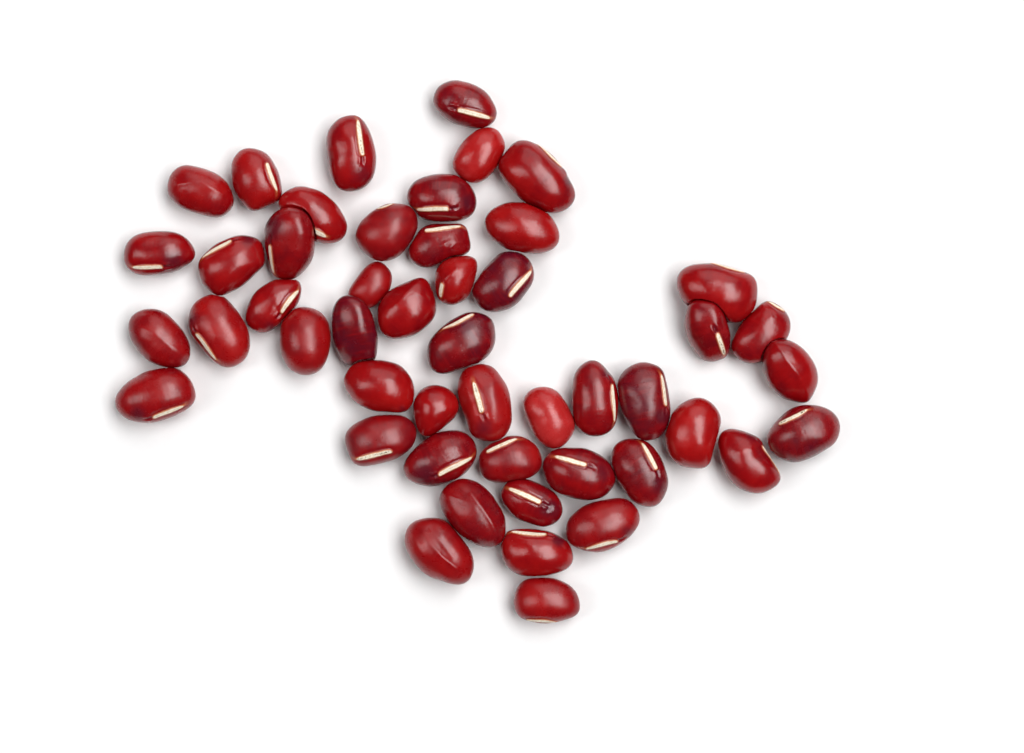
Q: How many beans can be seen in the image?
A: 49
